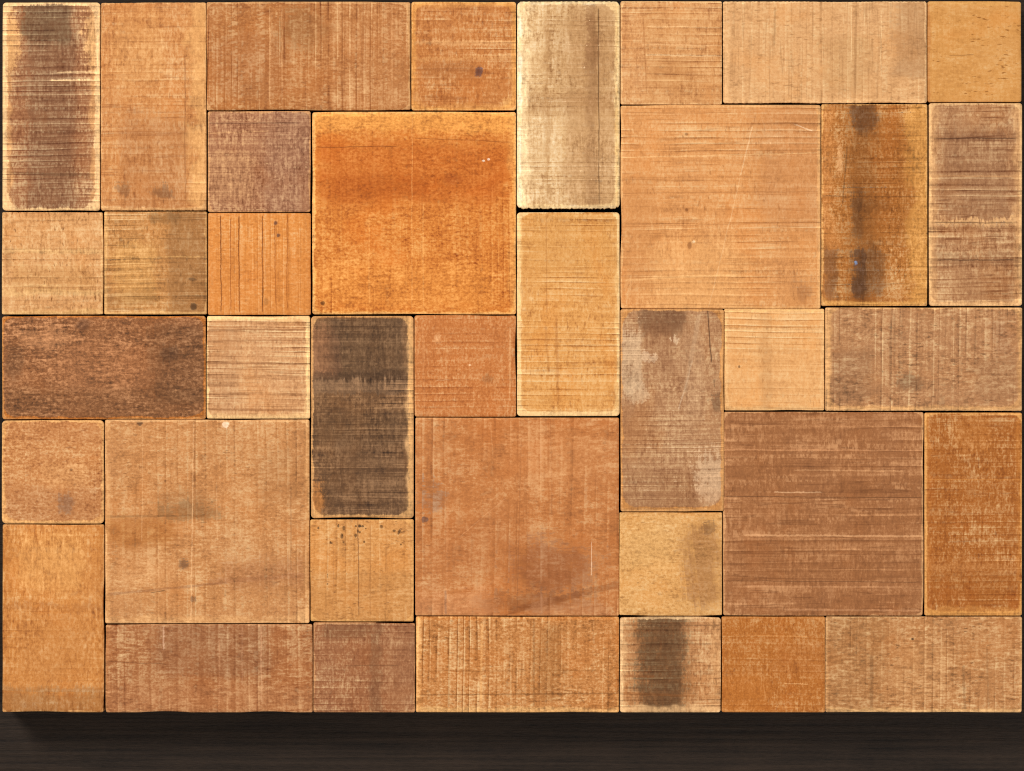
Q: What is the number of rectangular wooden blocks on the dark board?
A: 17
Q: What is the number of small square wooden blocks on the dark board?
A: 16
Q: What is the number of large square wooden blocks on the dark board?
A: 5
